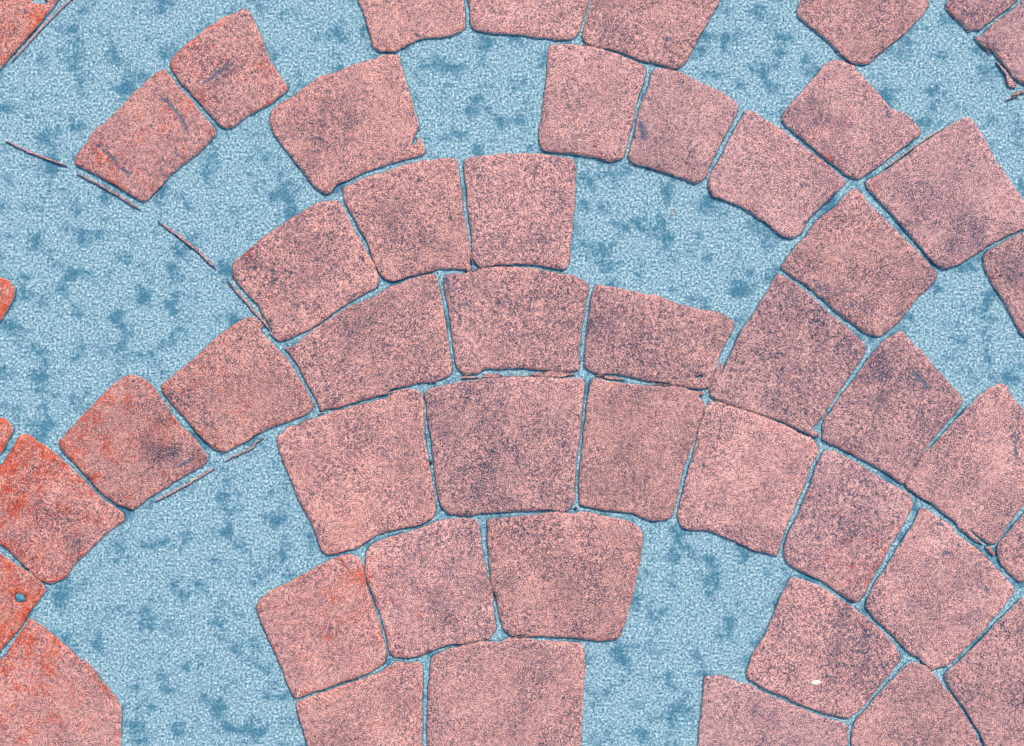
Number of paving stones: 49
